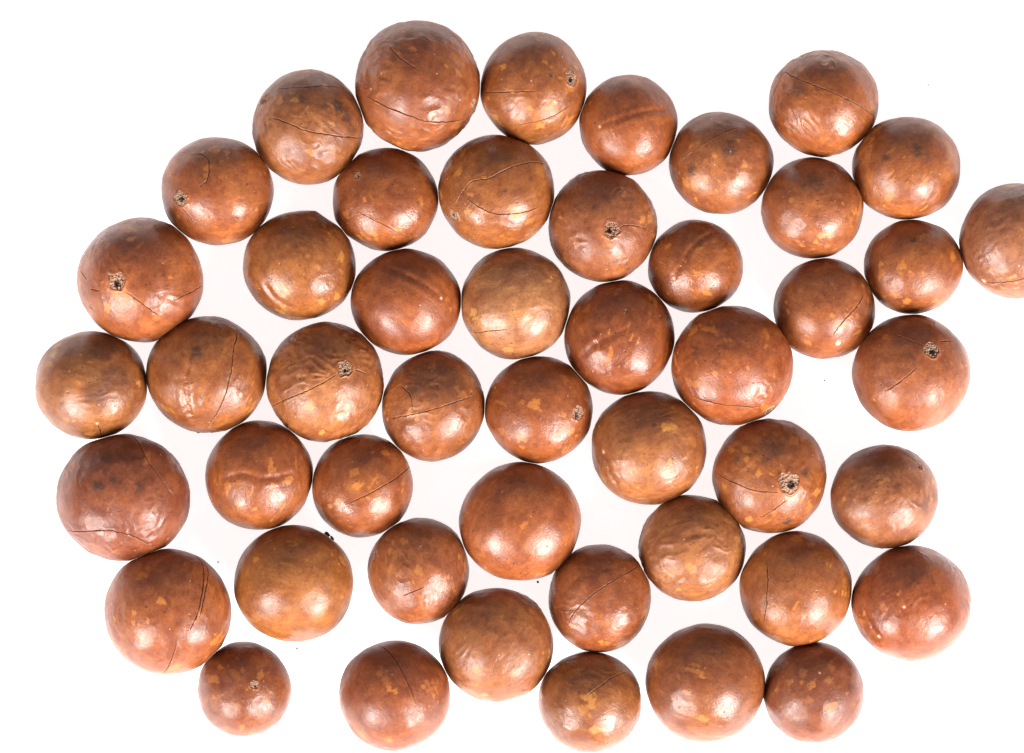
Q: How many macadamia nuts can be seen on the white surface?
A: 48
